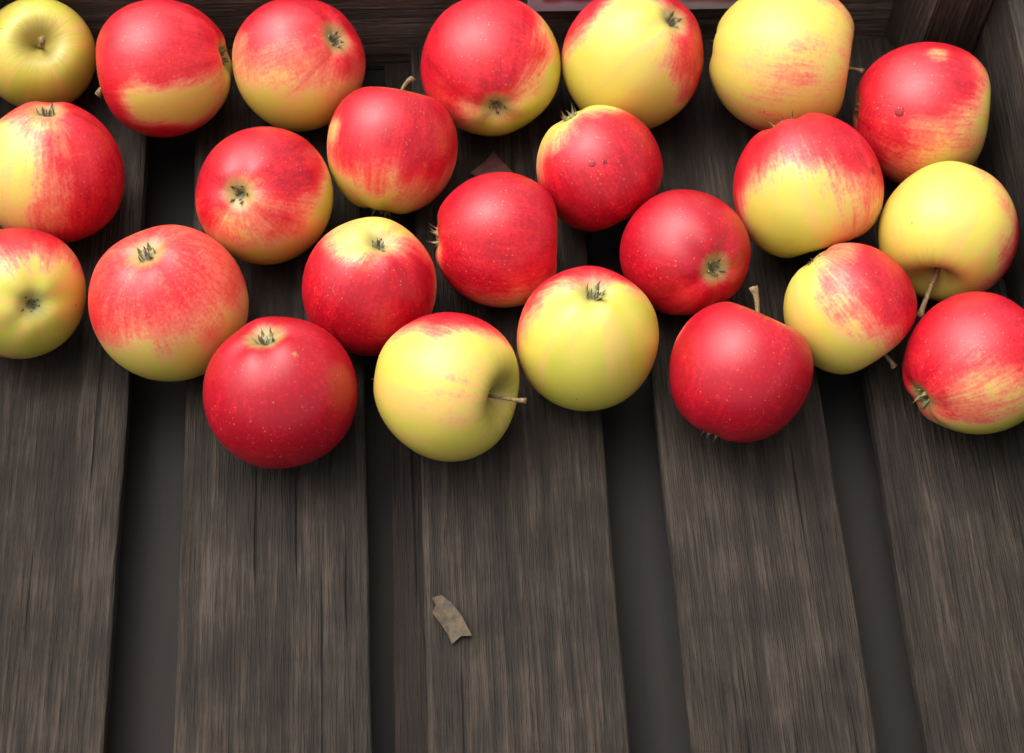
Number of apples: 24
